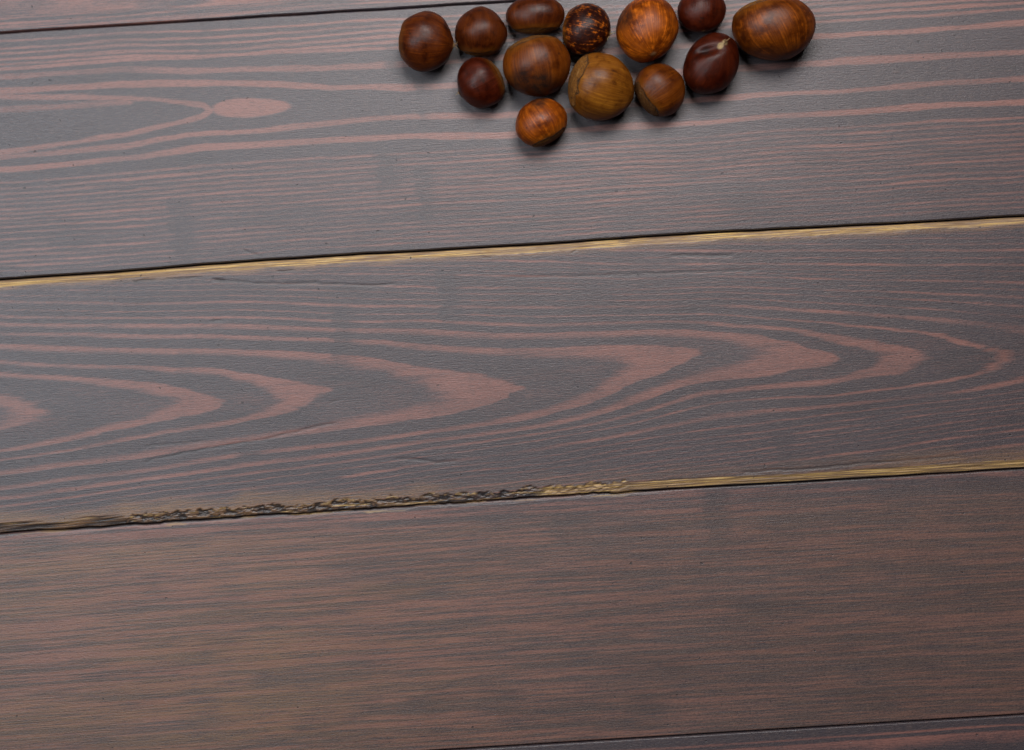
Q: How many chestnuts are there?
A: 13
